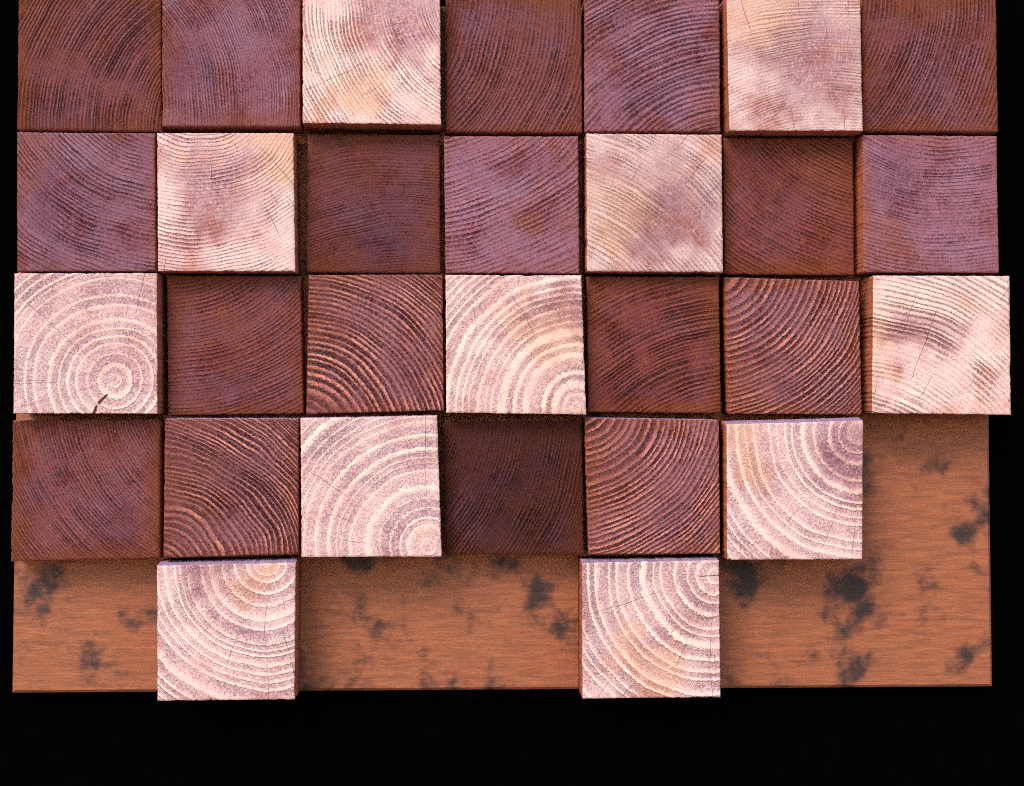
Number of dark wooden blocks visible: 18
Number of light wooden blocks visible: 11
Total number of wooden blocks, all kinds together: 29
